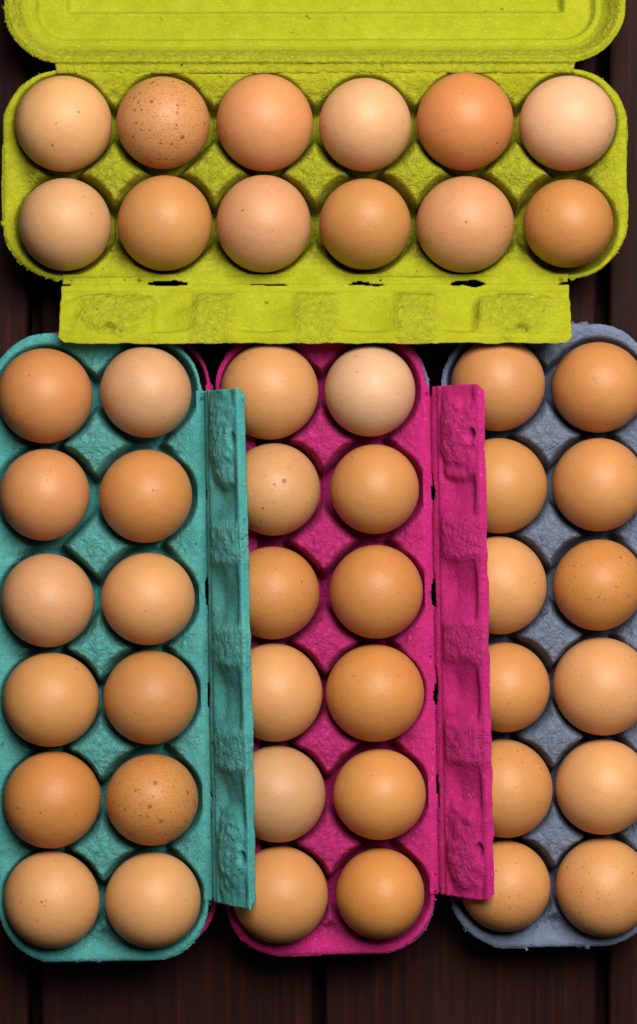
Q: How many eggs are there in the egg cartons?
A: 48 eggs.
